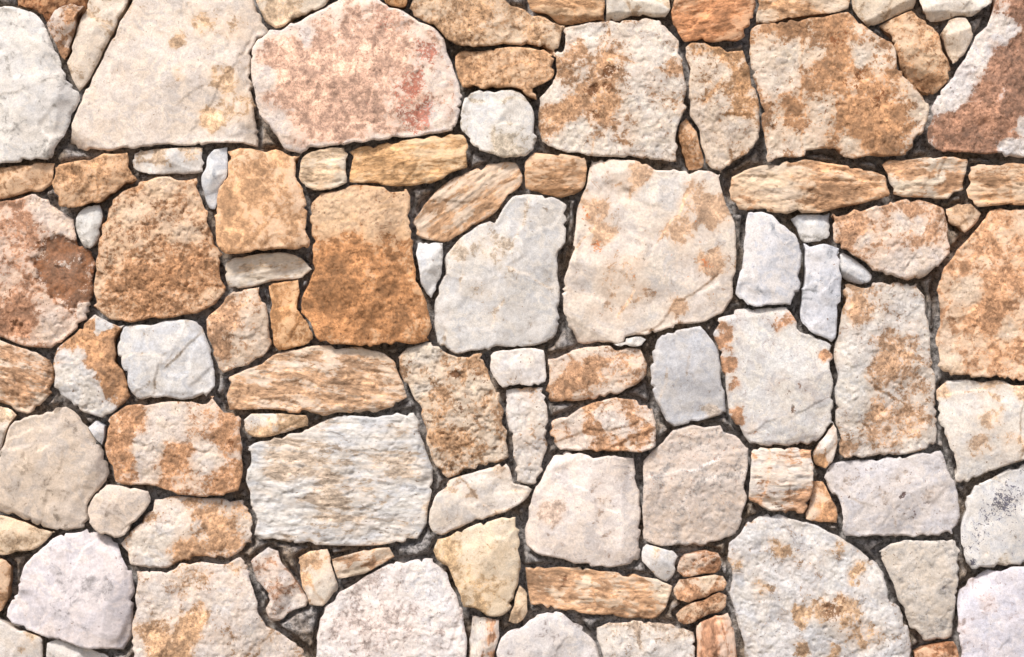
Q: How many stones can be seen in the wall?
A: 108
